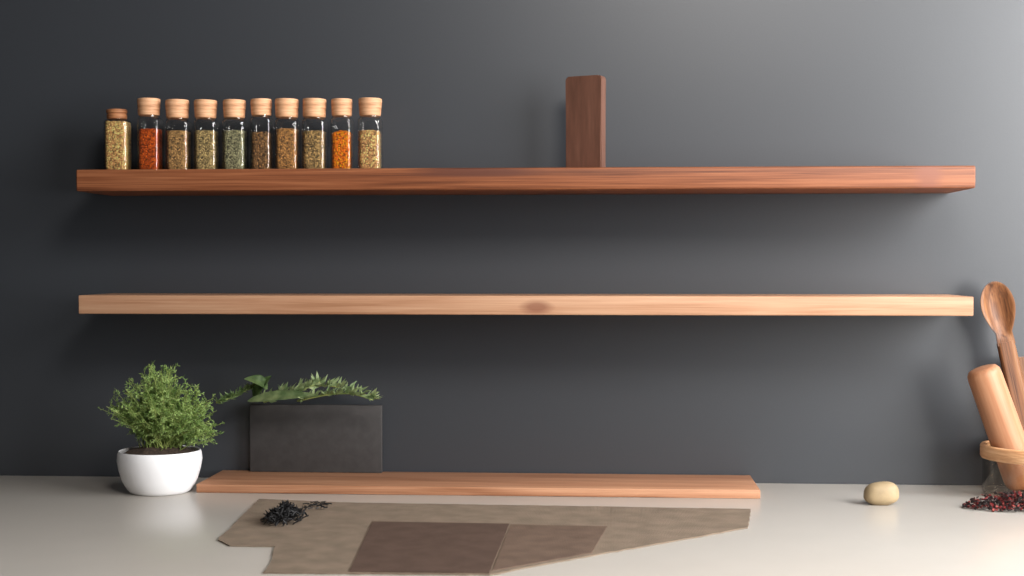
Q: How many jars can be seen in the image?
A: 10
